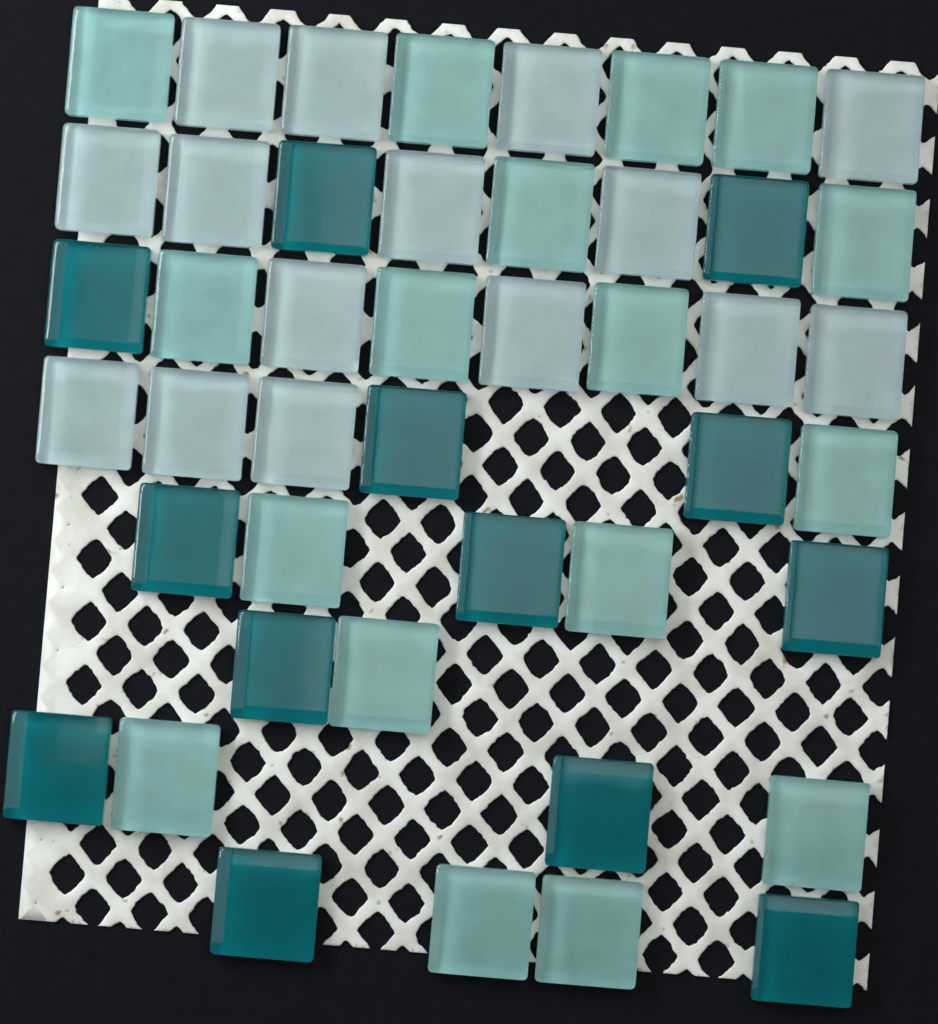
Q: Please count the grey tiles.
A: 15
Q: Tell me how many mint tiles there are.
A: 17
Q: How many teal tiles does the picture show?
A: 13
